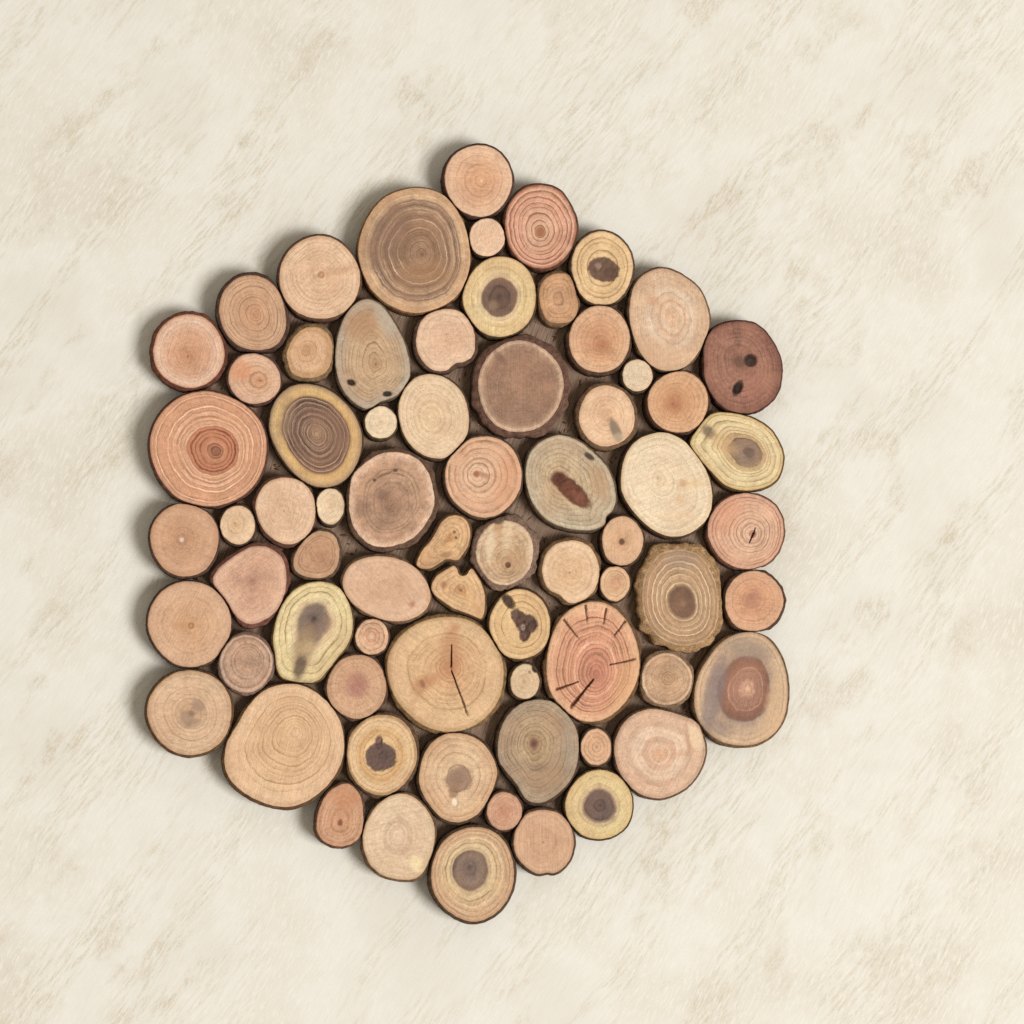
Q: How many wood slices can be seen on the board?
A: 70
